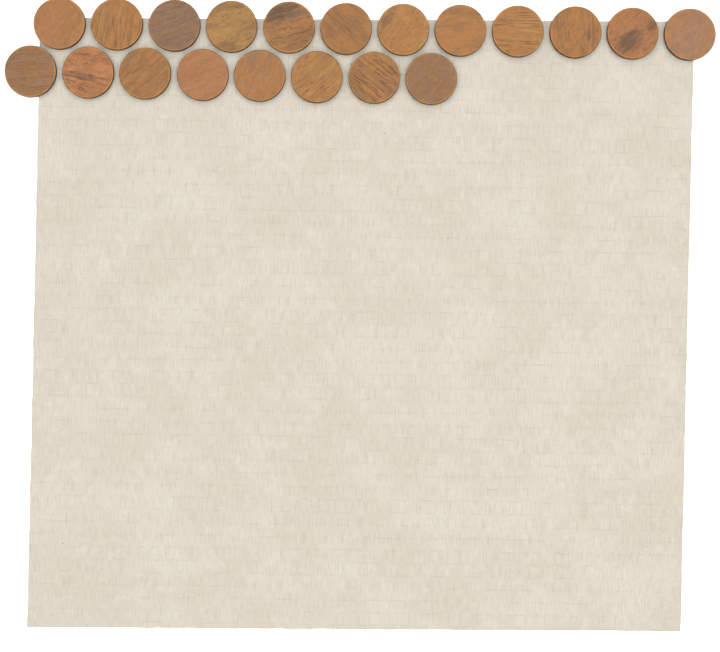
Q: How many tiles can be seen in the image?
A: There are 20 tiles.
